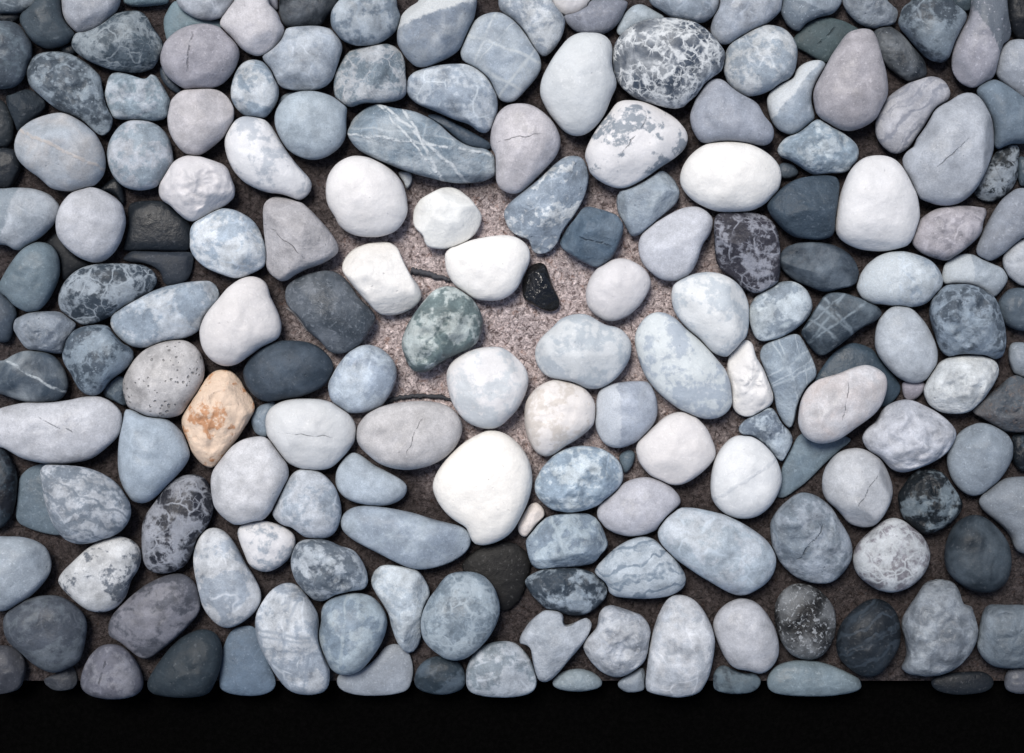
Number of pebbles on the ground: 198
